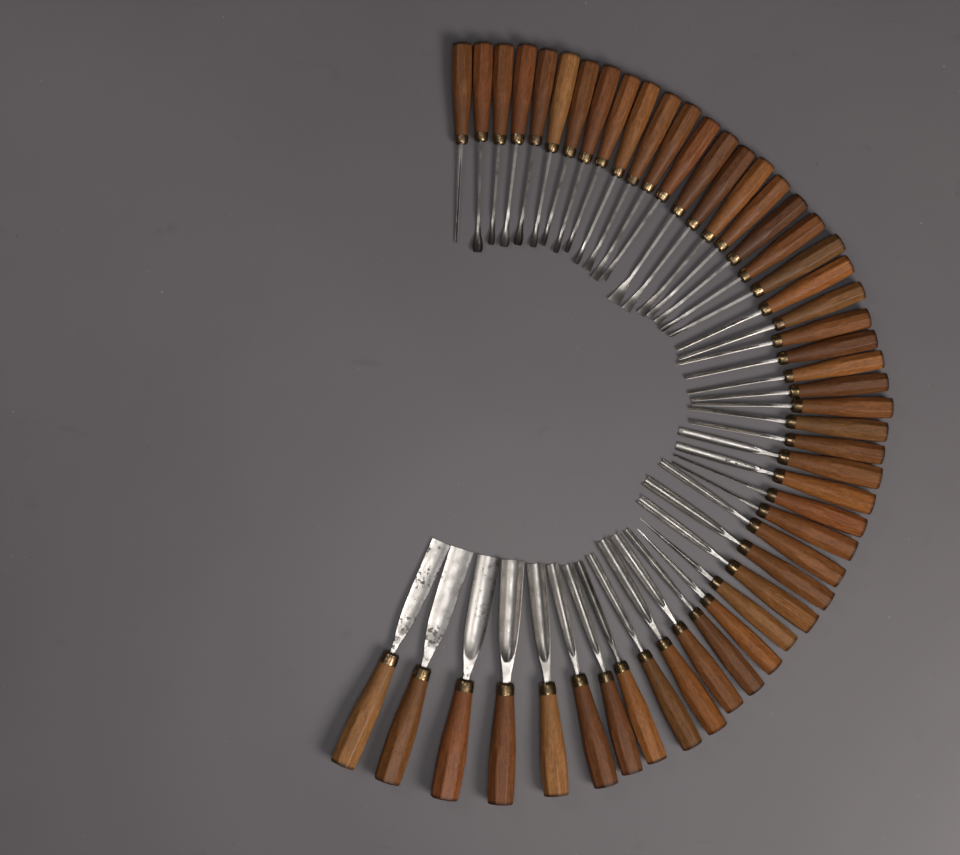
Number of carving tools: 50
